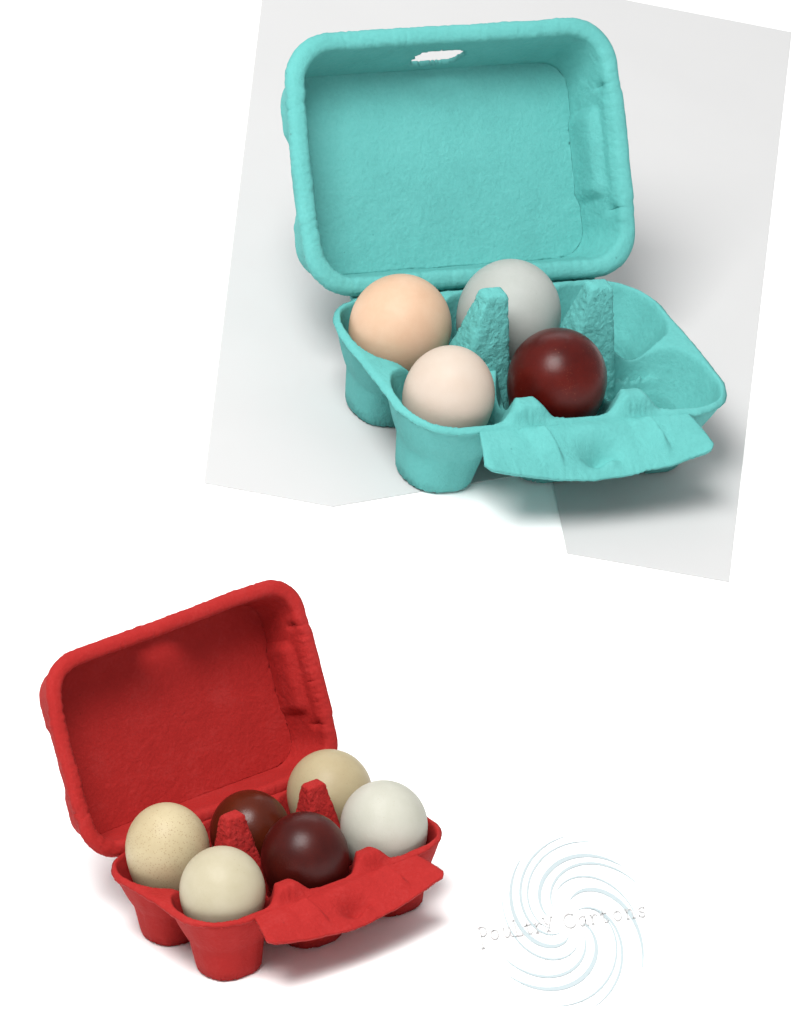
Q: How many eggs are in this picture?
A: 10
